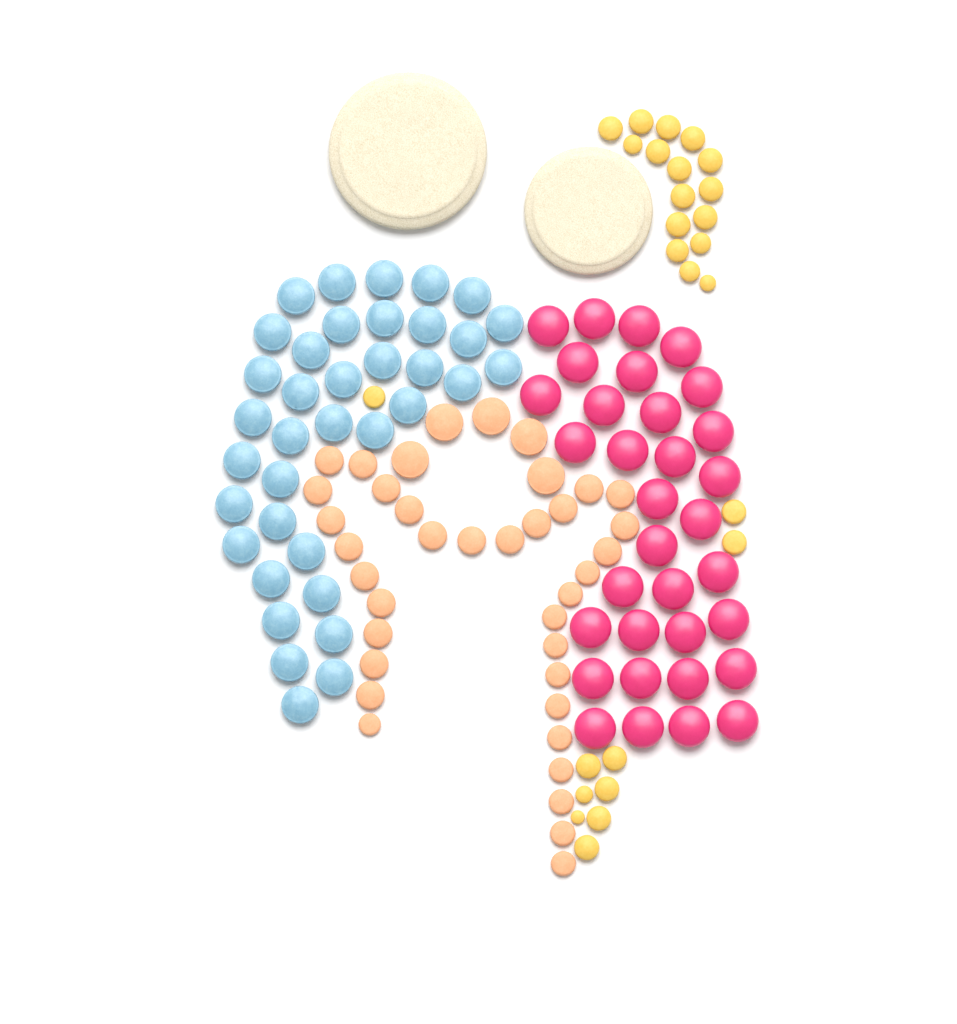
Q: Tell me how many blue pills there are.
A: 37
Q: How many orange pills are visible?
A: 38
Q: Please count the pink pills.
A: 33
